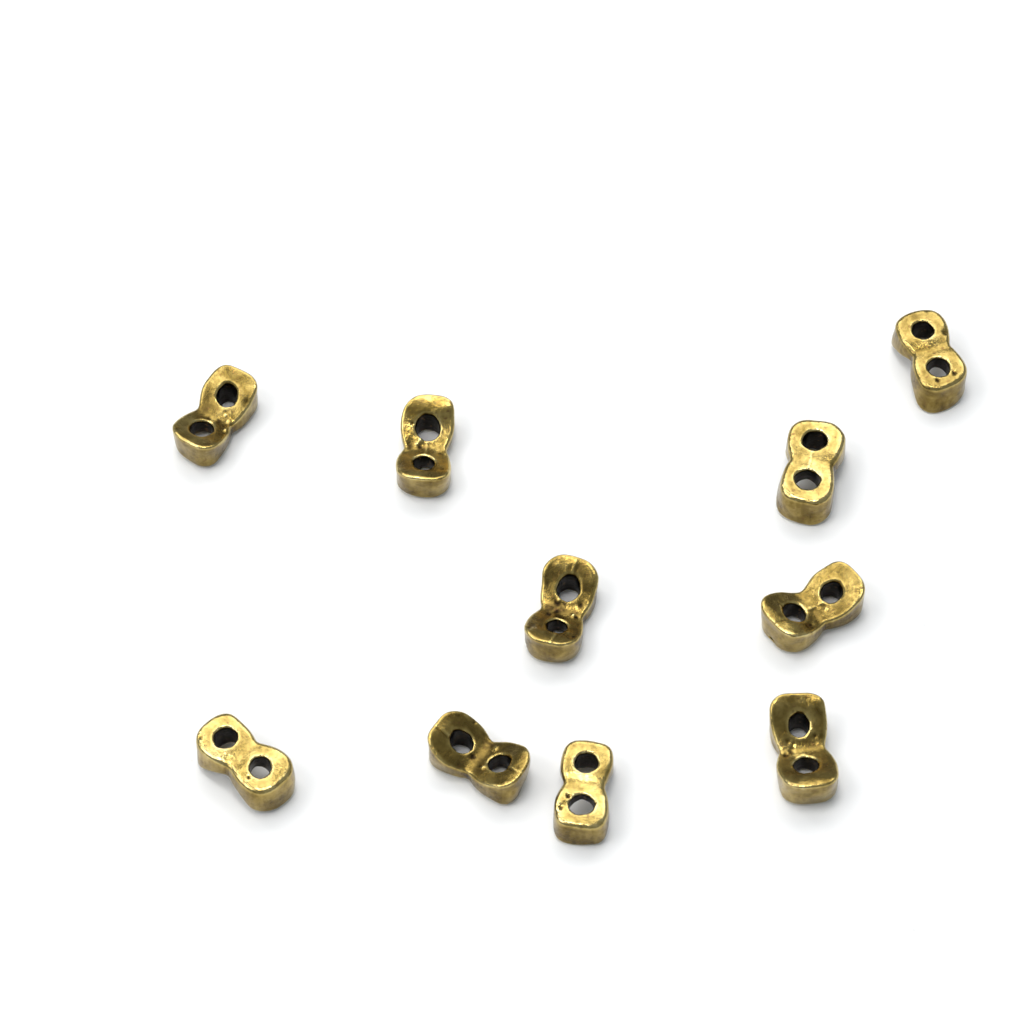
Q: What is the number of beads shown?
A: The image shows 10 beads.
